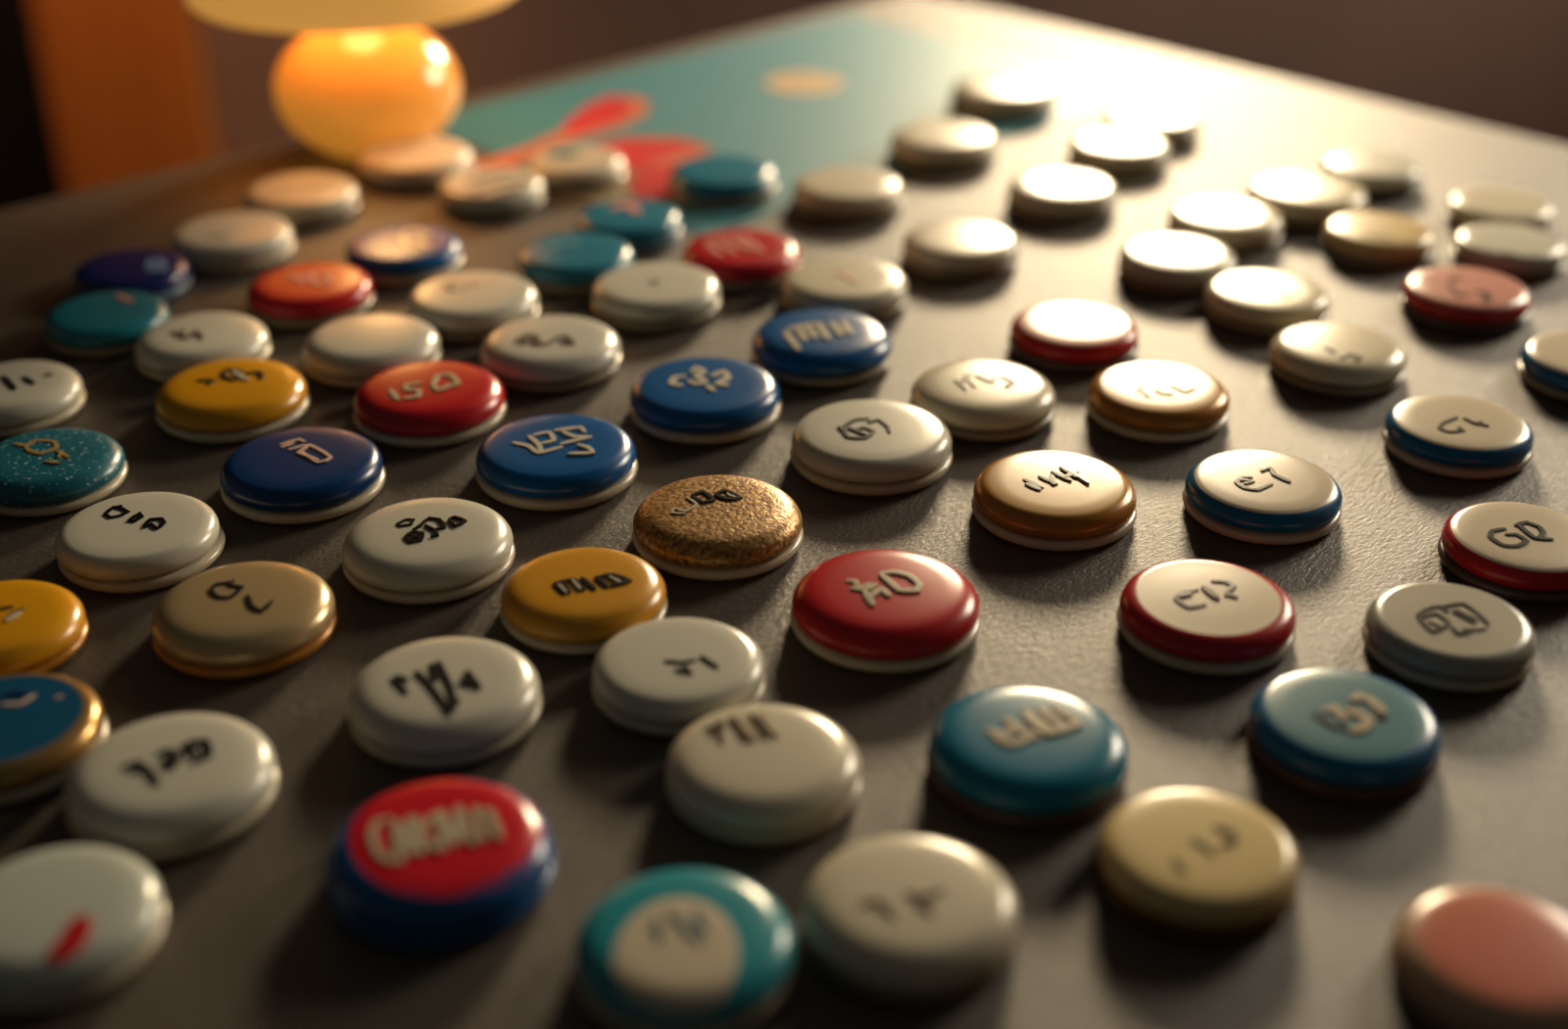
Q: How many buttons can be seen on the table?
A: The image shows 75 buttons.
